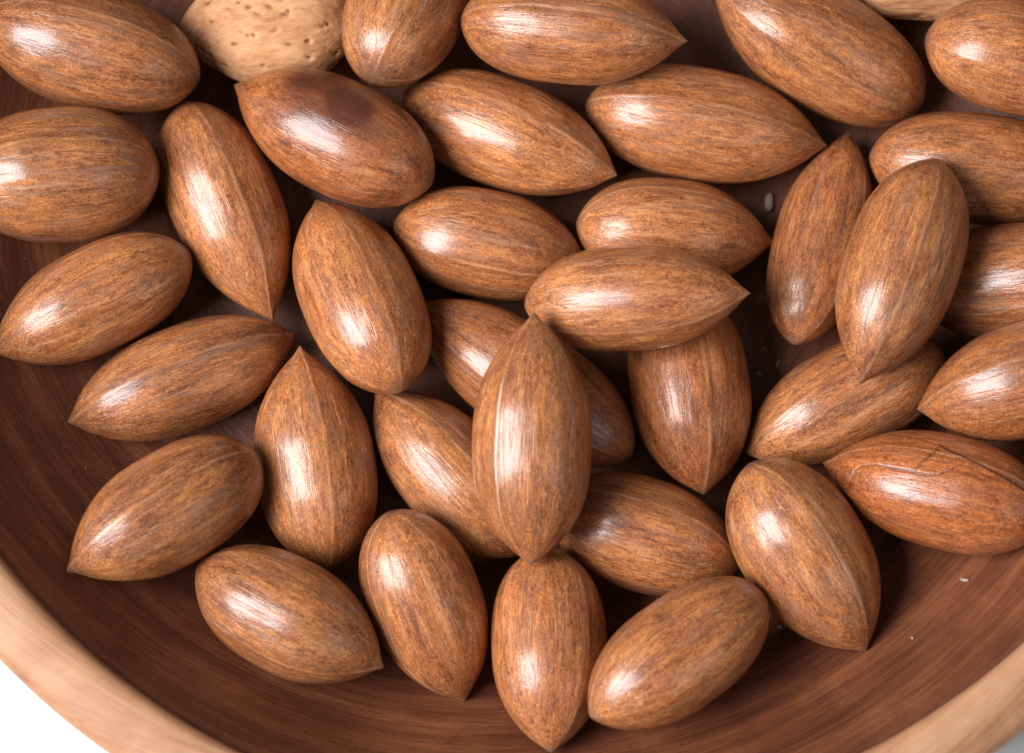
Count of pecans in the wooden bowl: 35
